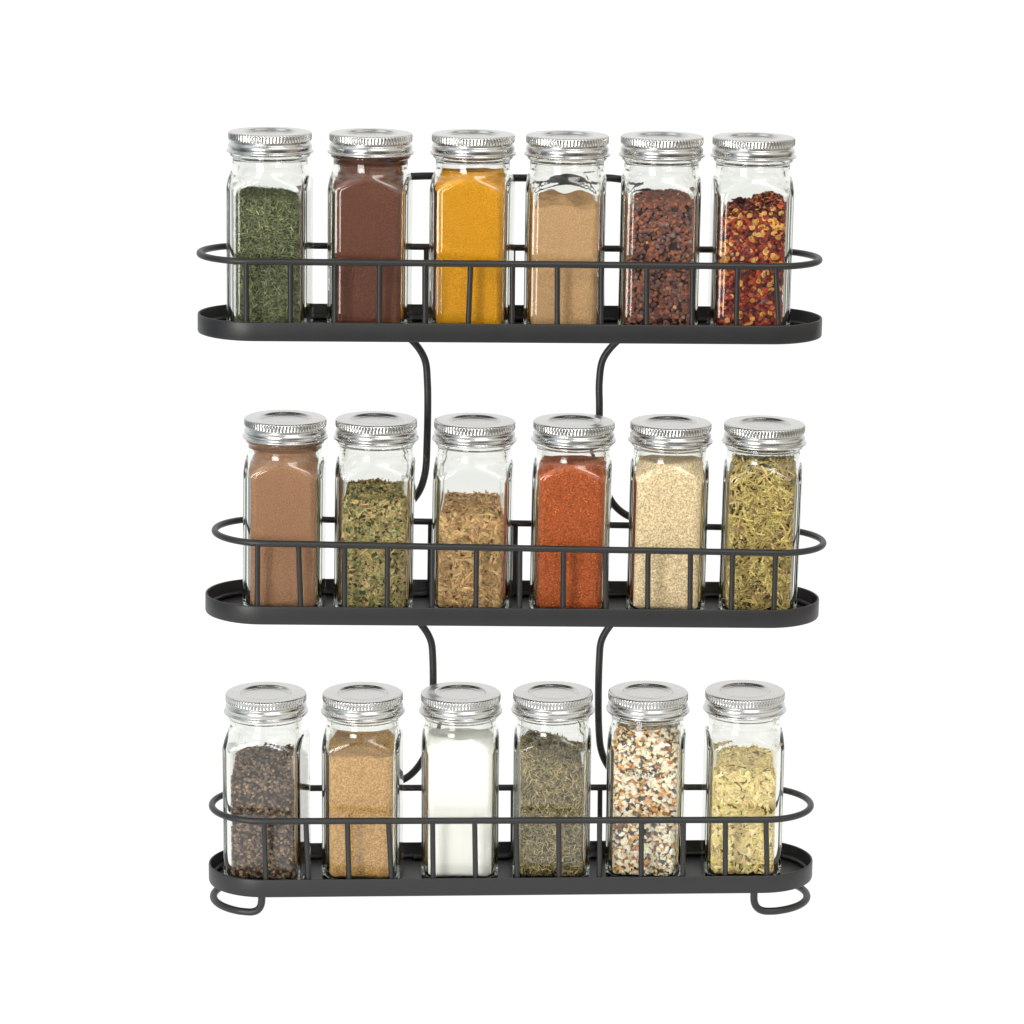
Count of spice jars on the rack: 18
